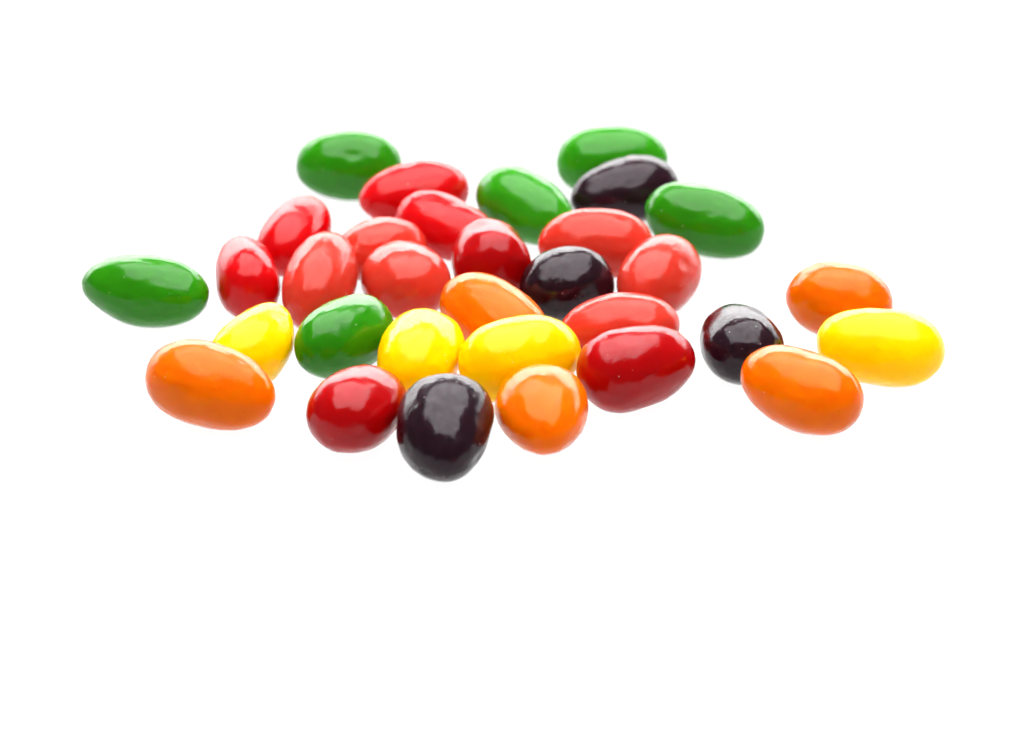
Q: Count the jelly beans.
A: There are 32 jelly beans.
